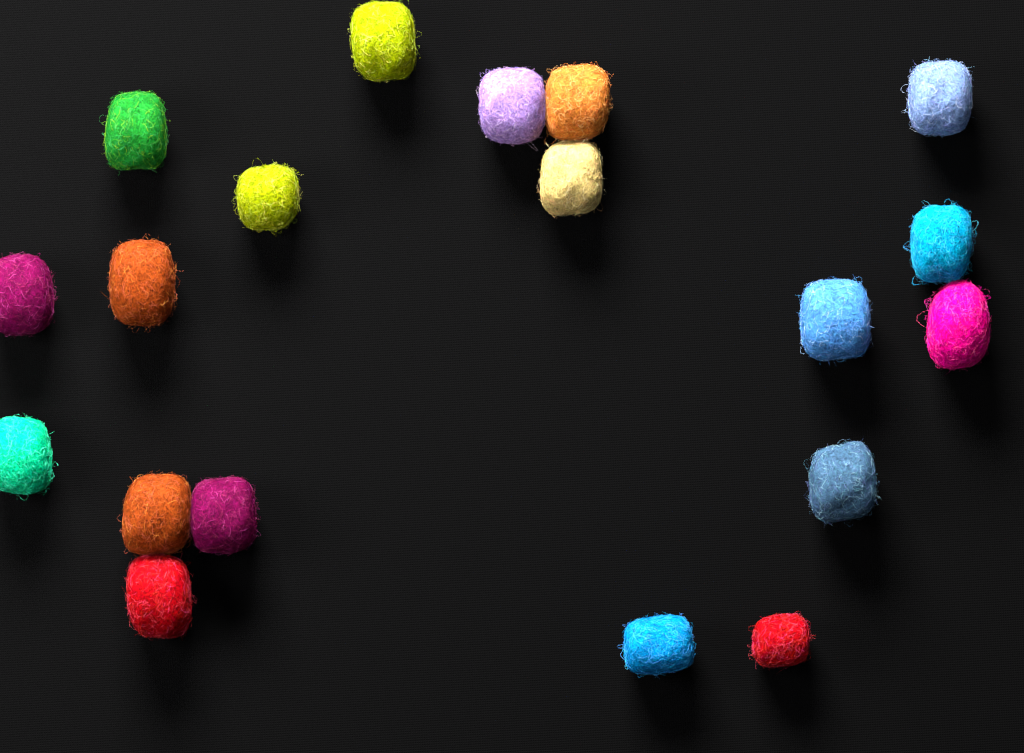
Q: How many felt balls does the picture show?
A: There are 19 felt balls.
